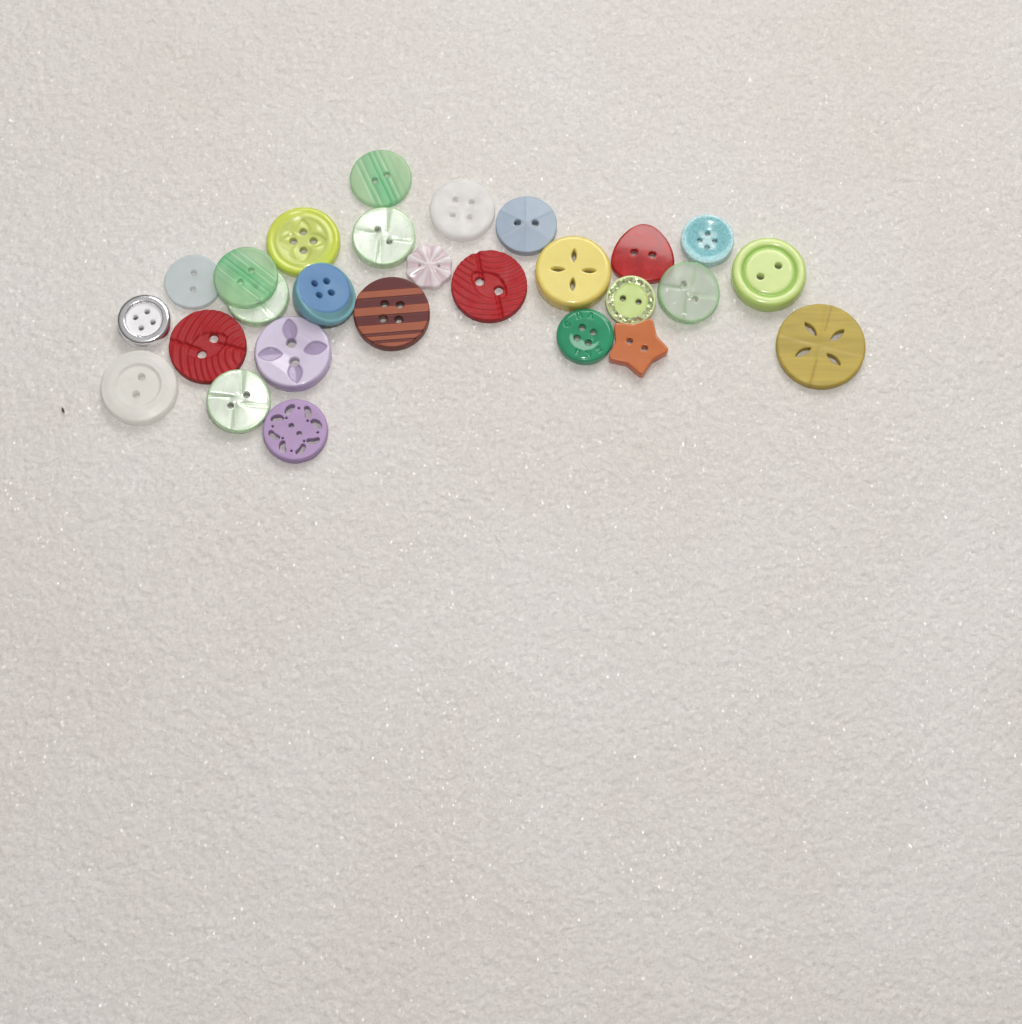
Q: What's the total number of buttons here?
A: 27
